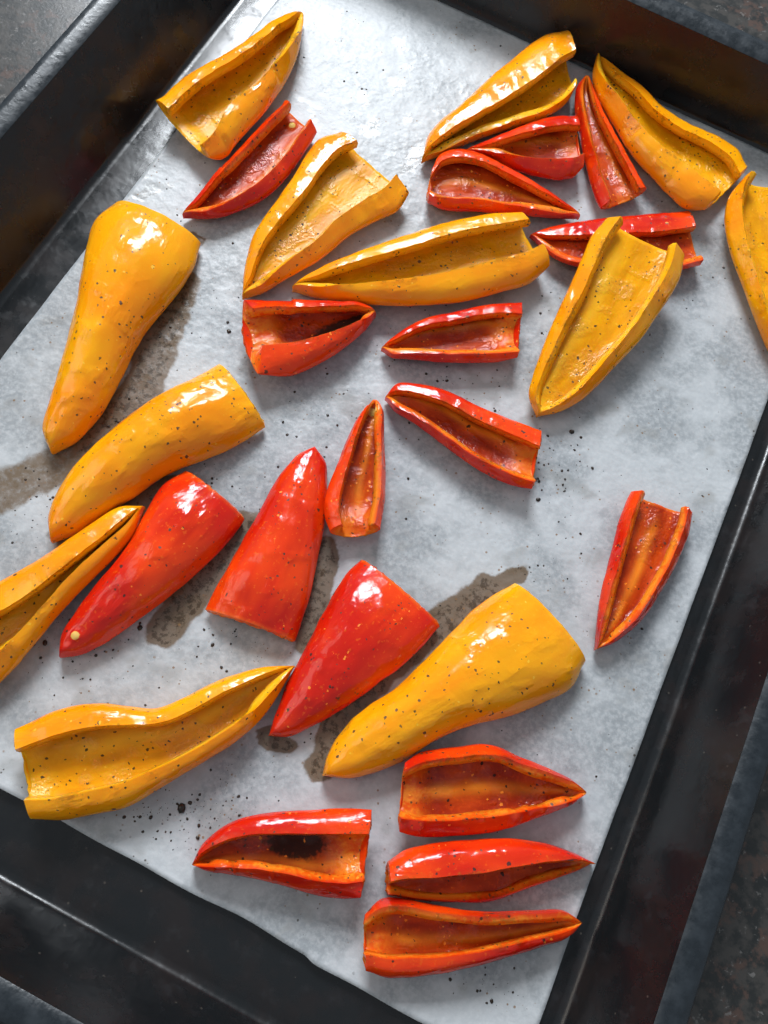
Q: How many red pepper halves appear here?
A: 17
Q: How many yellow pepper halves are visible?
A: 12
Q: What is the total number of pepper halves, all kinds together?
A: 29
